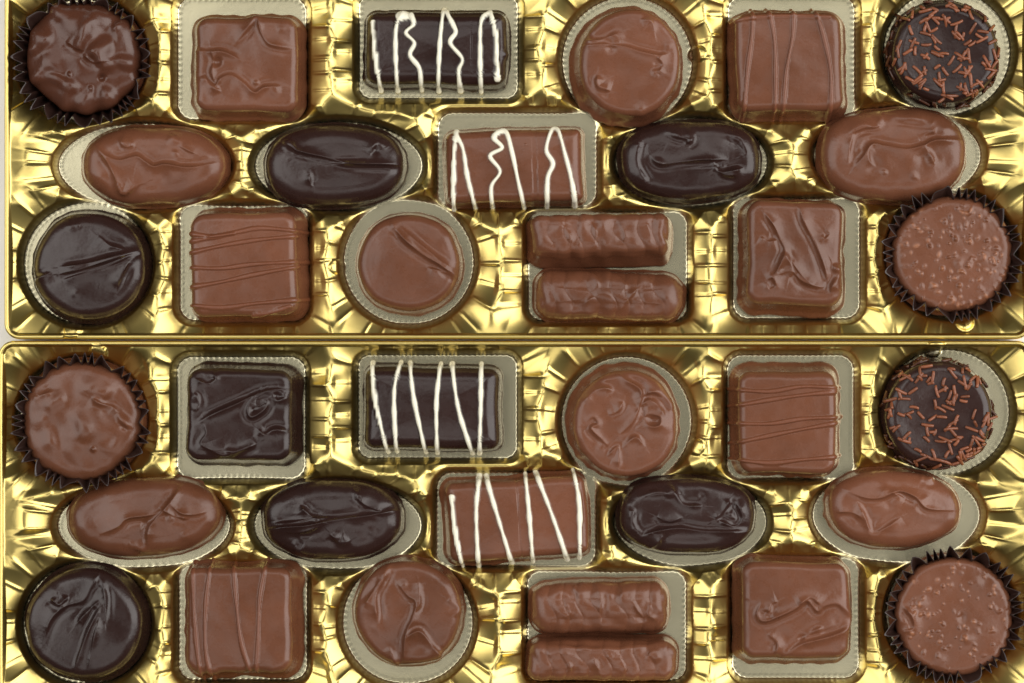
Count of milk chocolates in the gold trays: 25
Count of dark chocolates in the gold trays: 11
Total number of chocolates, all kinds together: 36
